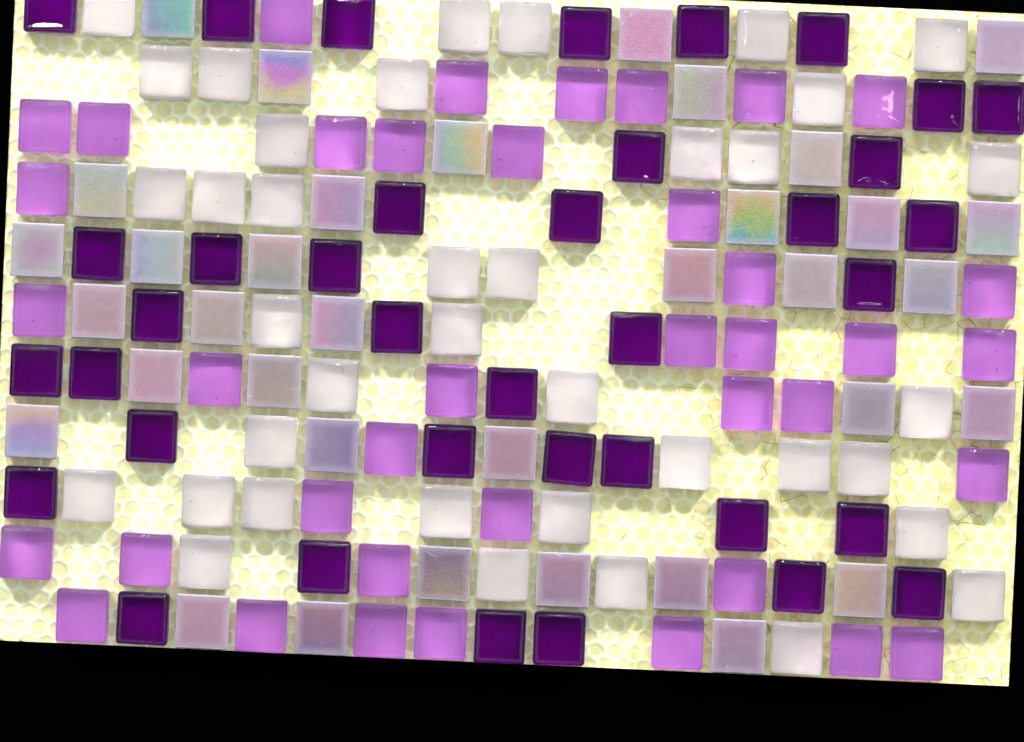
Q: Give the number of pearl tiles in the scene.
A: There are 35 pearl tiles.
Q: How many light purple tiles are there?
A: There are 39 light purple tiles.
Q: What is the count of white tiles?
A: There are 38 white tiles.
